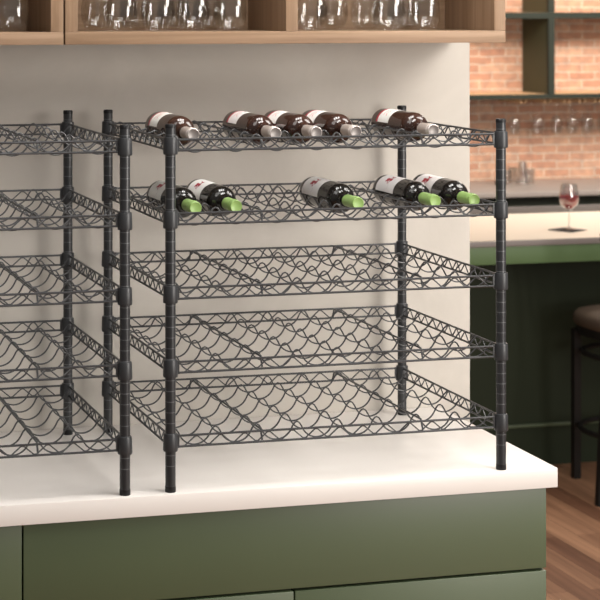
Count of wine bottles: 10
